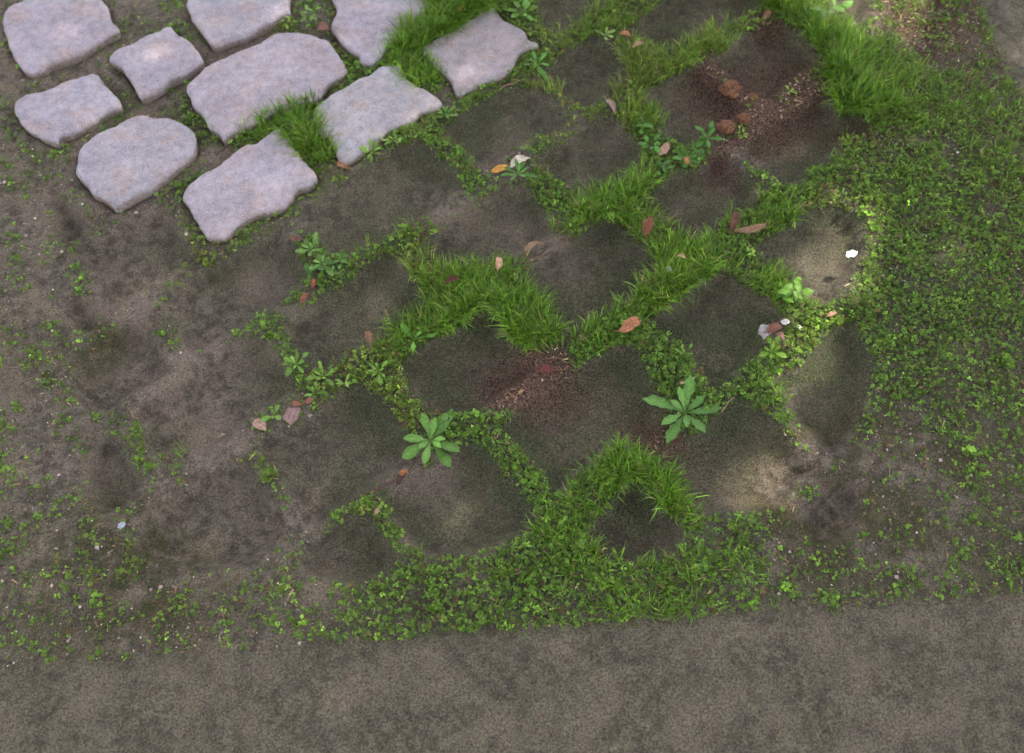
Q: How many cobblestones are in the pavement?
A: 10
